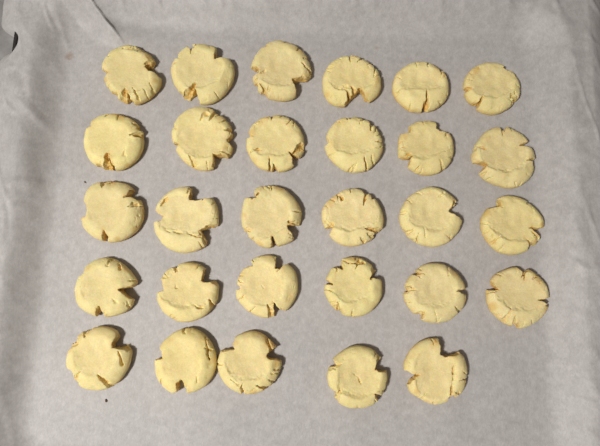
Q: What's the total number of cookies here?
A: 29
